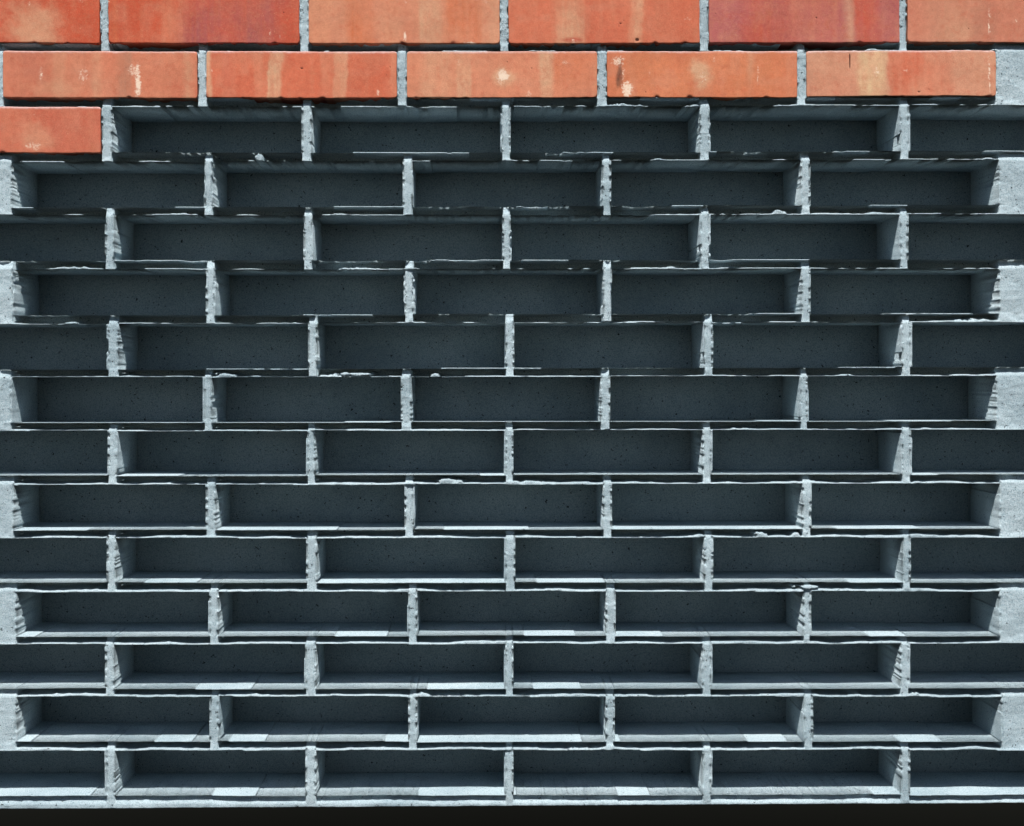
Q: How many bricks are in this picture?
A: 12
